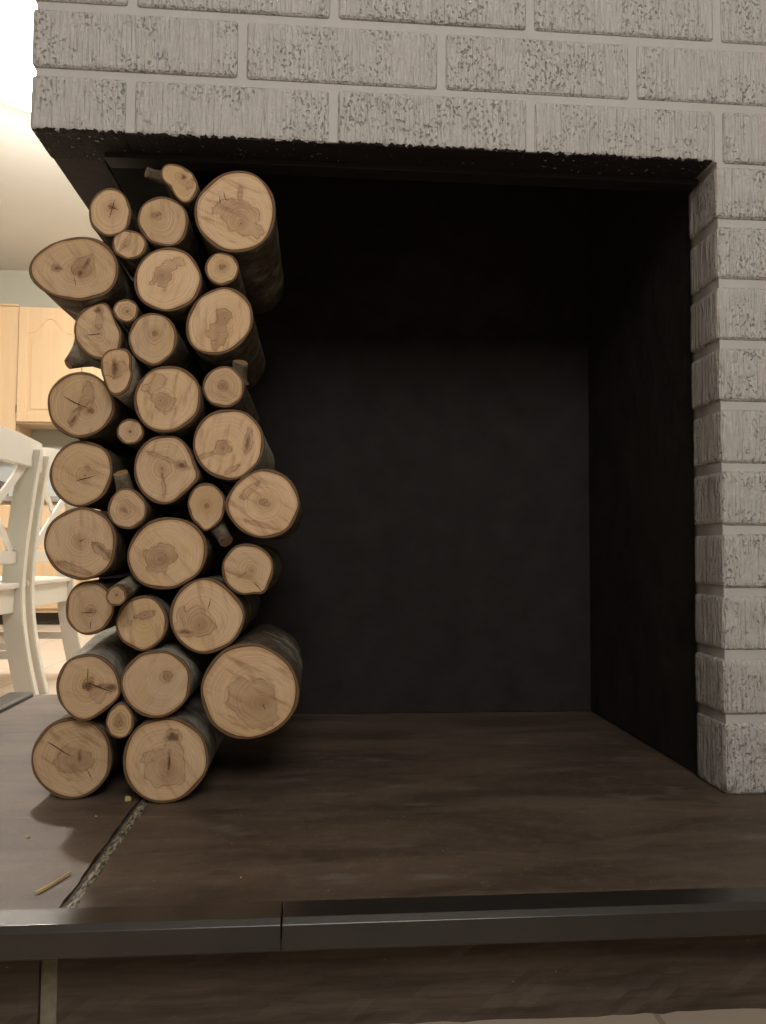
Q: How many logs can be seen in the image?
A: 36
